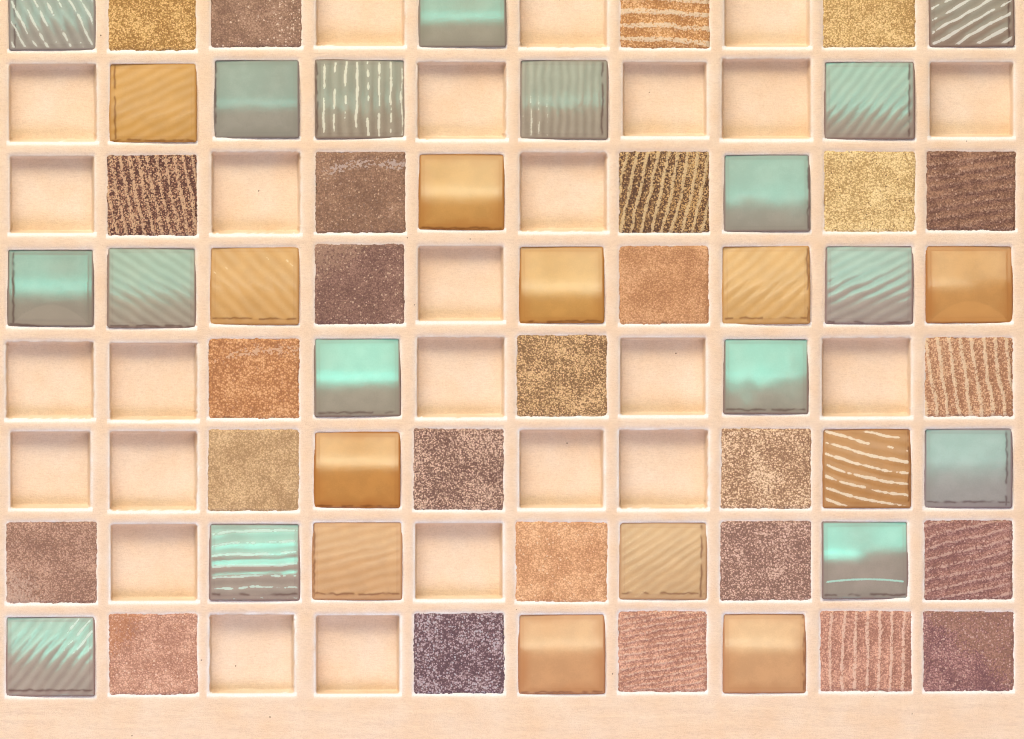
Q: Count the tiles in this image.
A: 55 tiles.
